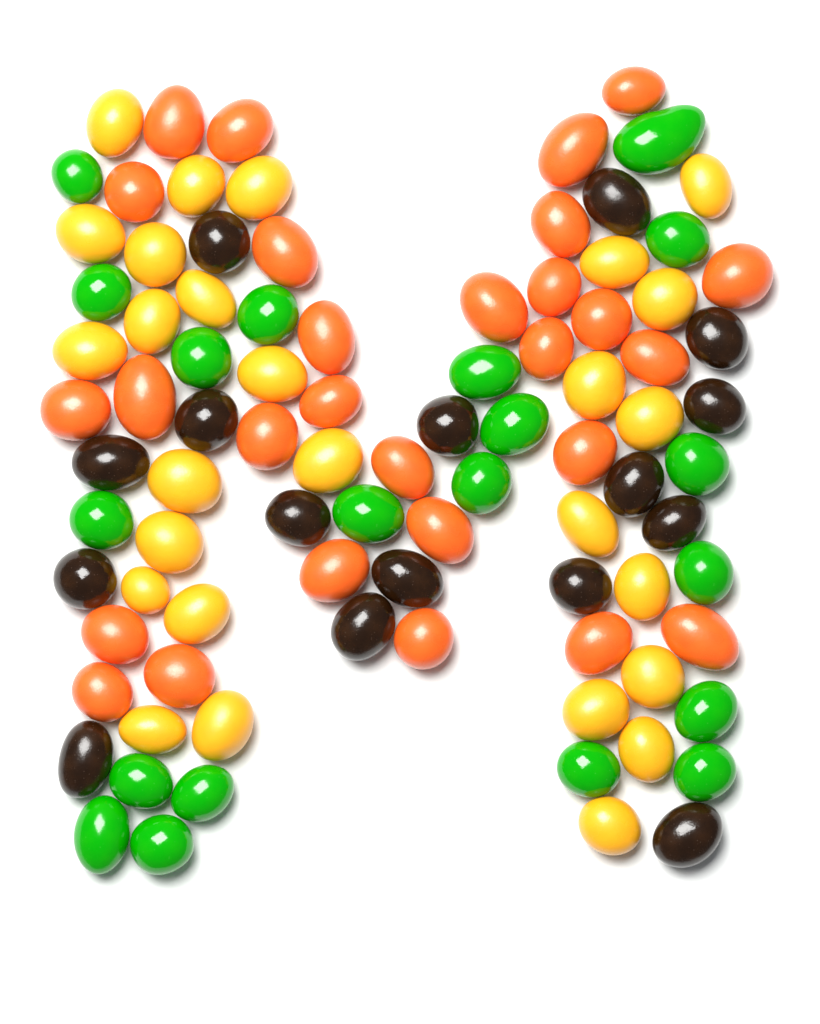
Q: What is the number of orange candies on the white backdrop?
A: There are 28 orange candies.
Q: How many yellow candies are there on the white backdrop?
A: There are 27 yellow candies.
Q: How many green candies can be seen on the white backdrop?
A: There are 20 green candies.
